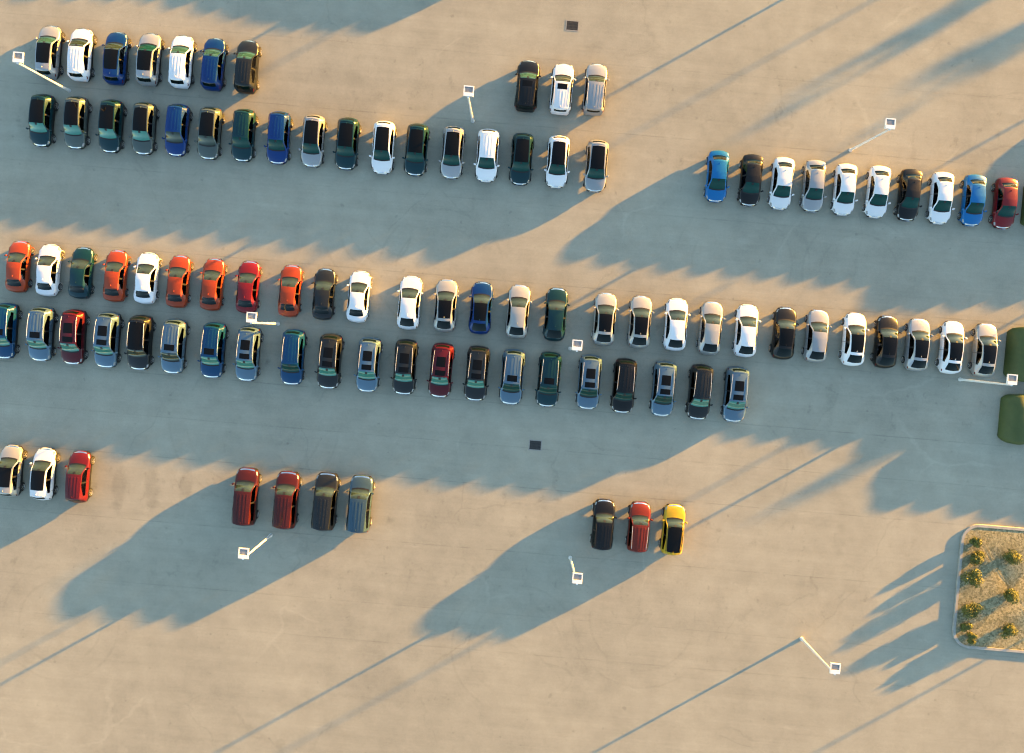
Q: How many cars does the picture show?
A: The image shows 96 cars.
